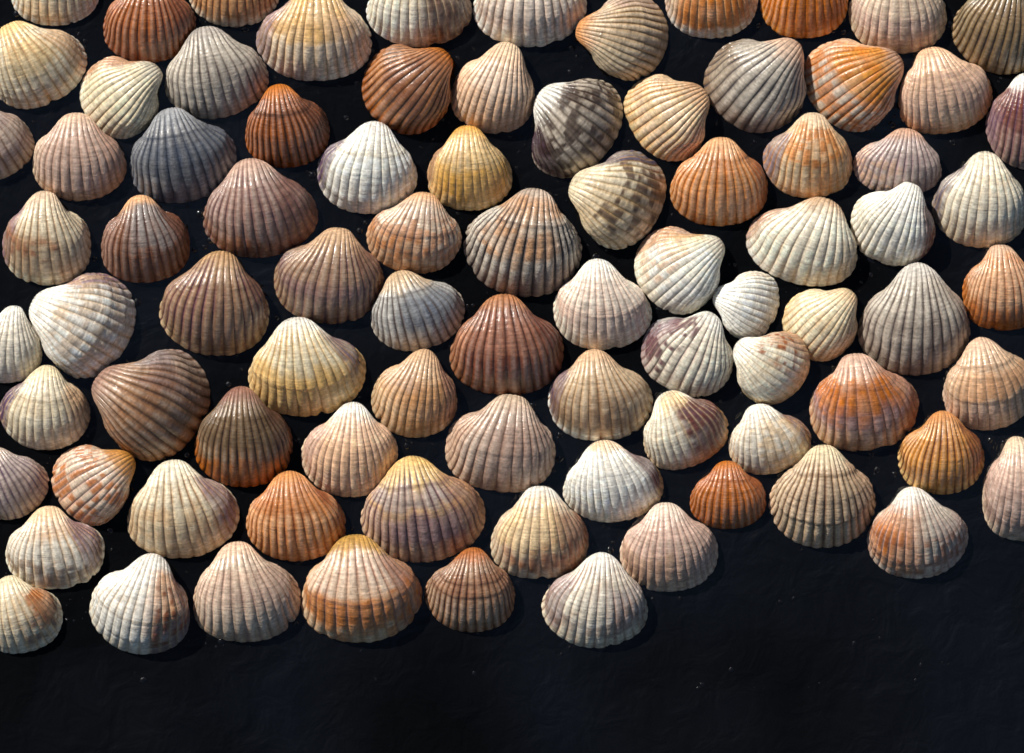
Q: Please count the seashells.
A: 86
